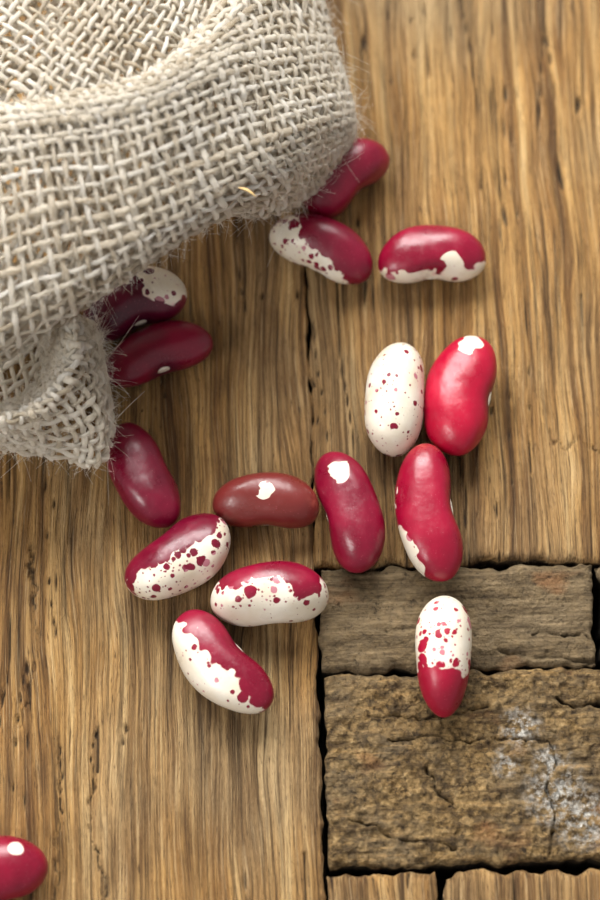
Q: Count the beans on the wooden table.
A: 16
